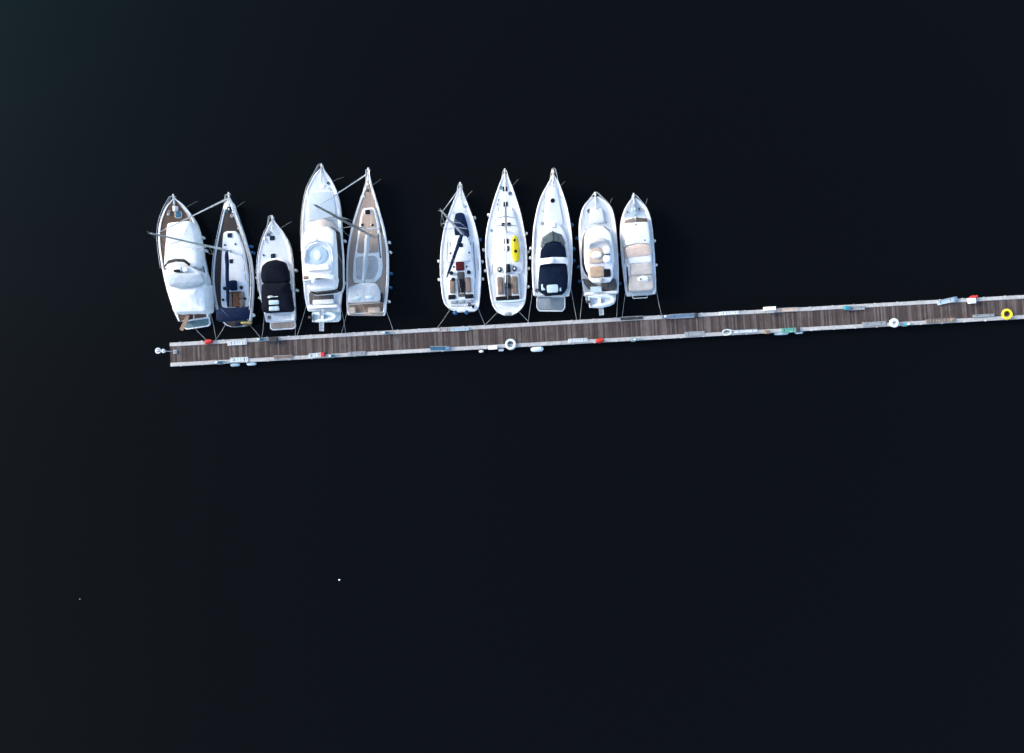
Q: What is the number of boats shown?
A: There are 10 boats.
